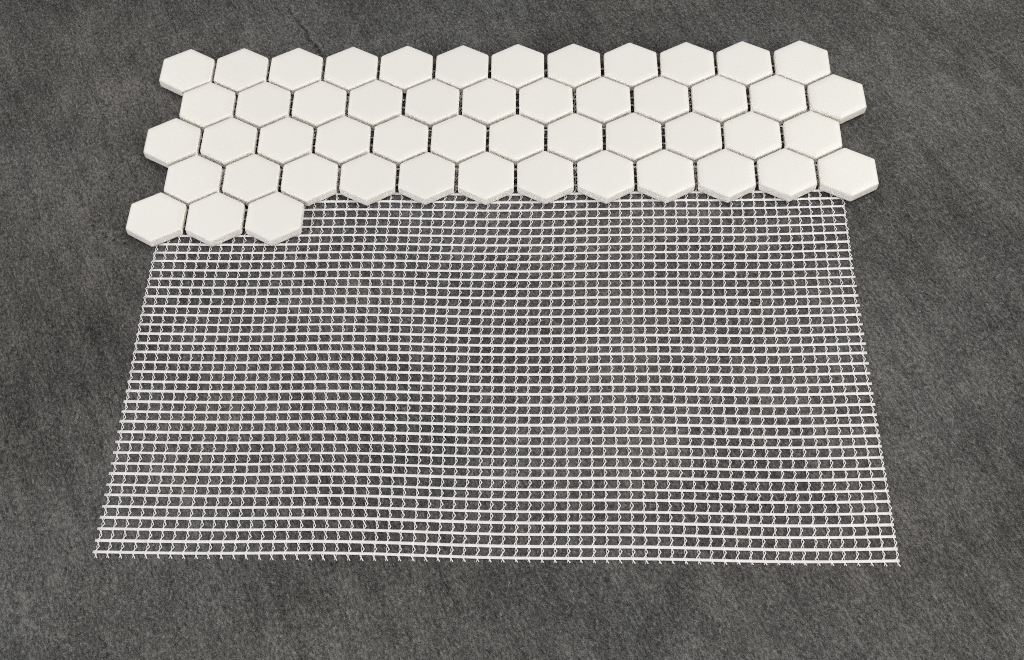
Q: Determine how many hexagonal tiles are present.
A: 51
